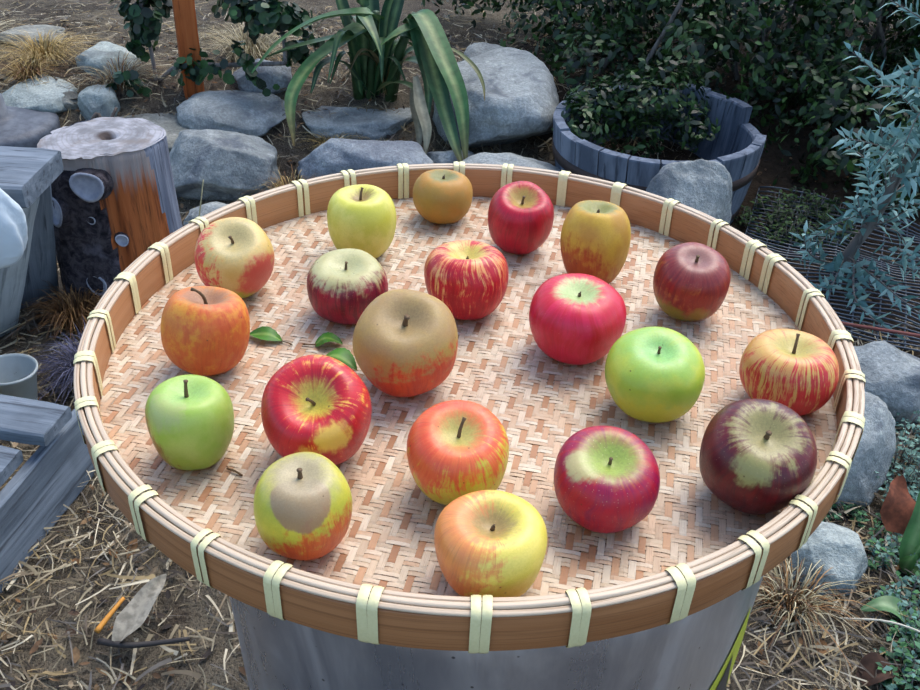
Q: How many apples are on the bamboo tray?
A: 20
